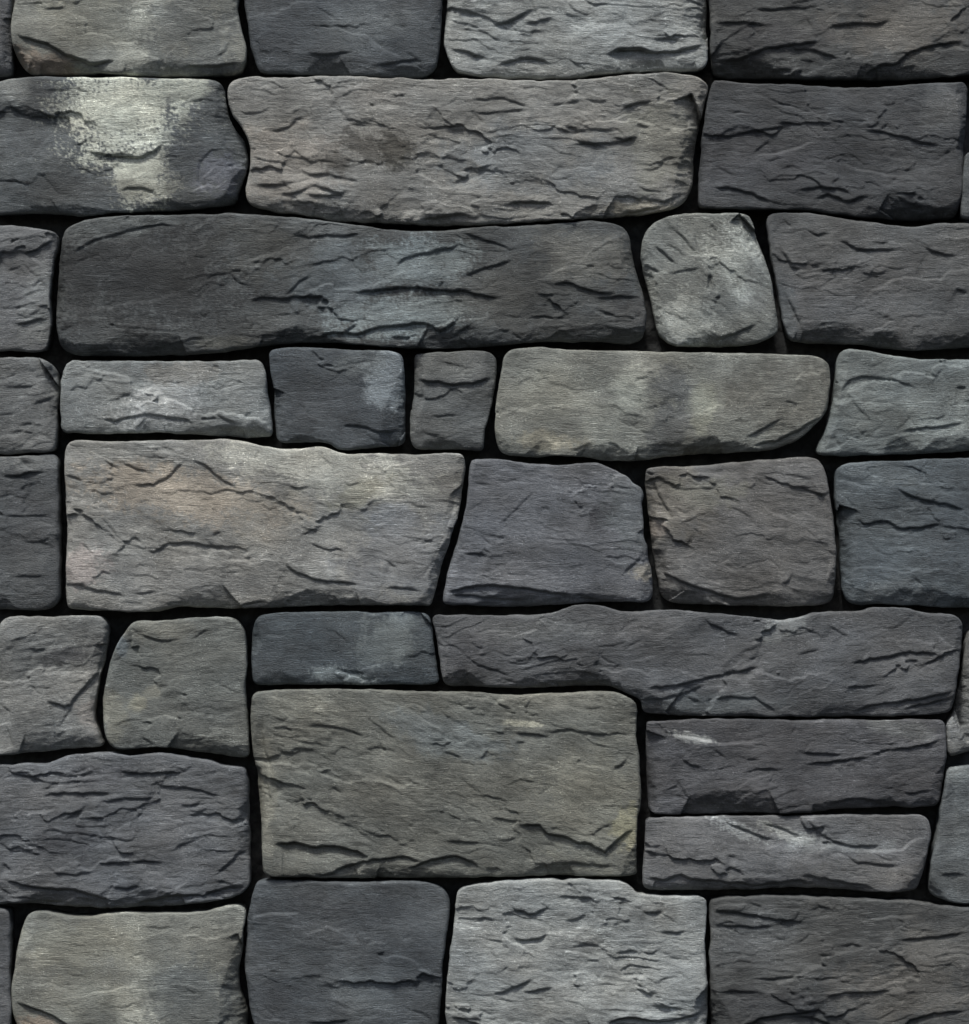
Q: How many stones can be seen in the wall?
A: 39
